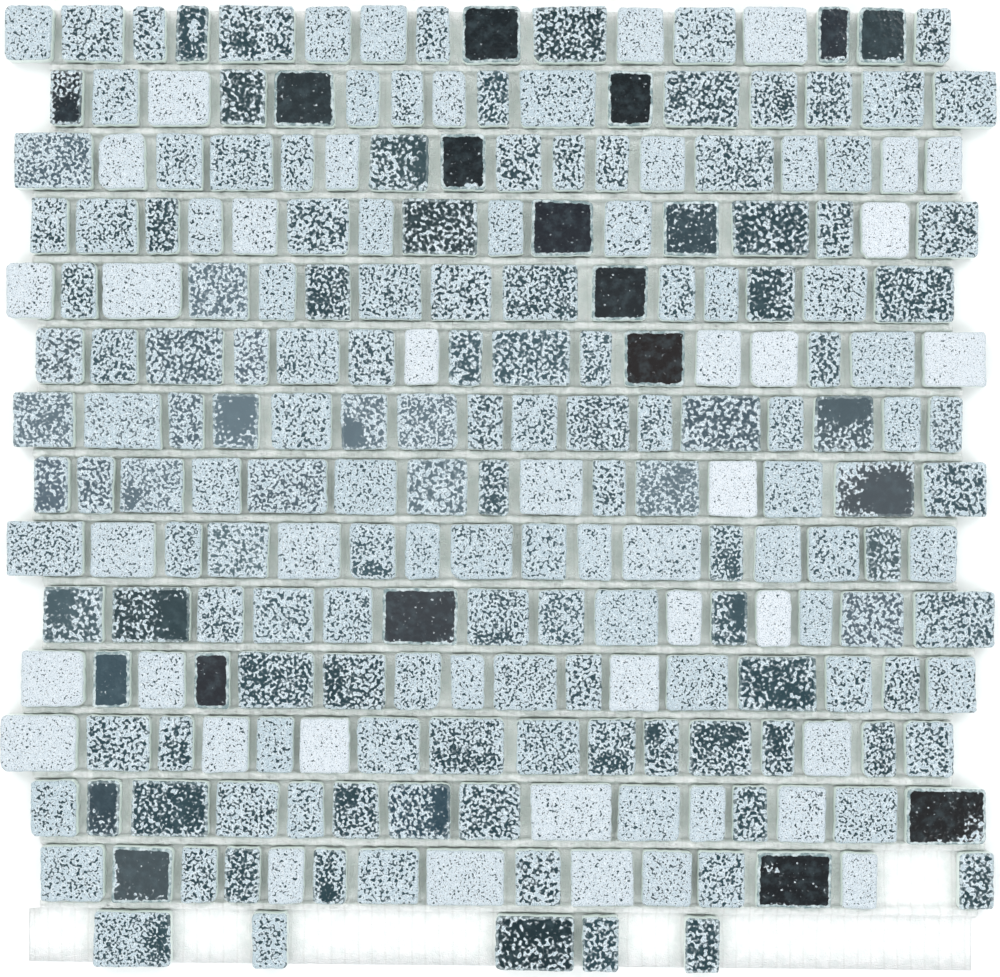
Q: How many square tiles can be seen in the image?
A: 118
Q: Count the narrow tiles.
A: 74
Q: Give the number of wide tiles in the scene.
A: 33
